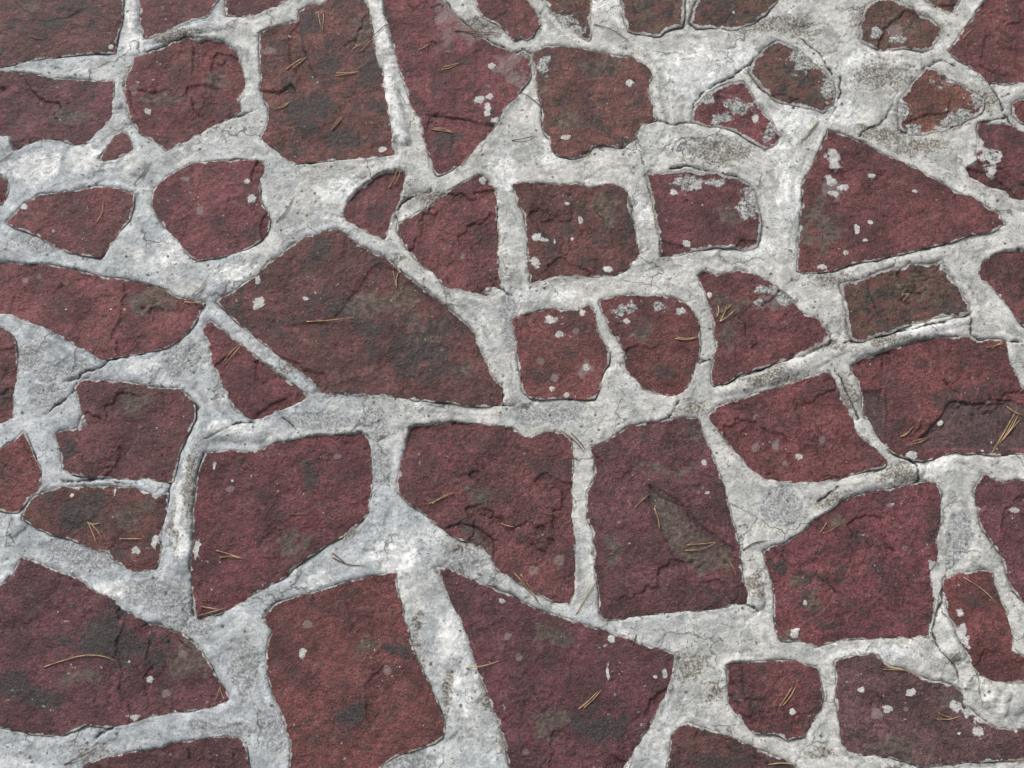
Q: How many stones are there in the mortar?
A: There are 56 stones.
